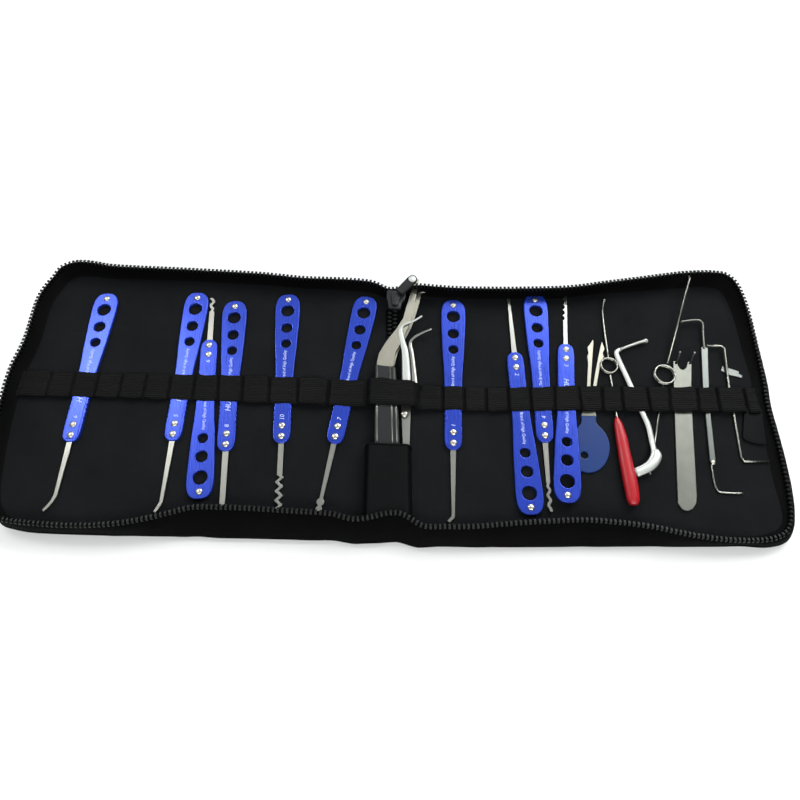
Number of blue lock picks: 10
